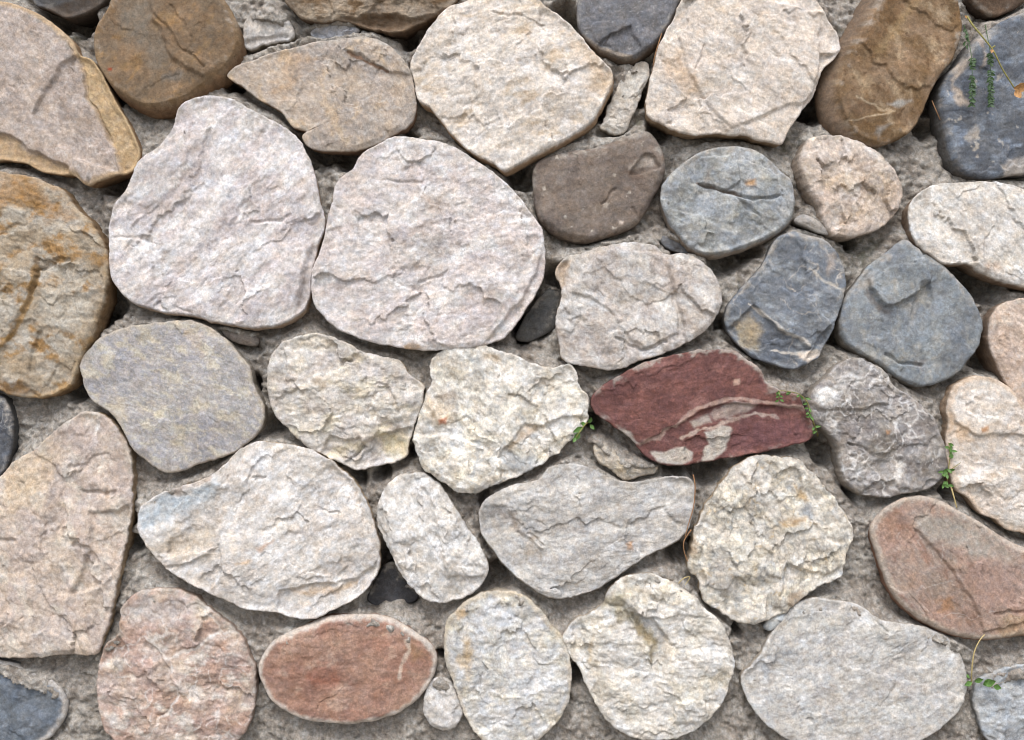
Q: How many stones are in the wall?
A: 53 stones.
